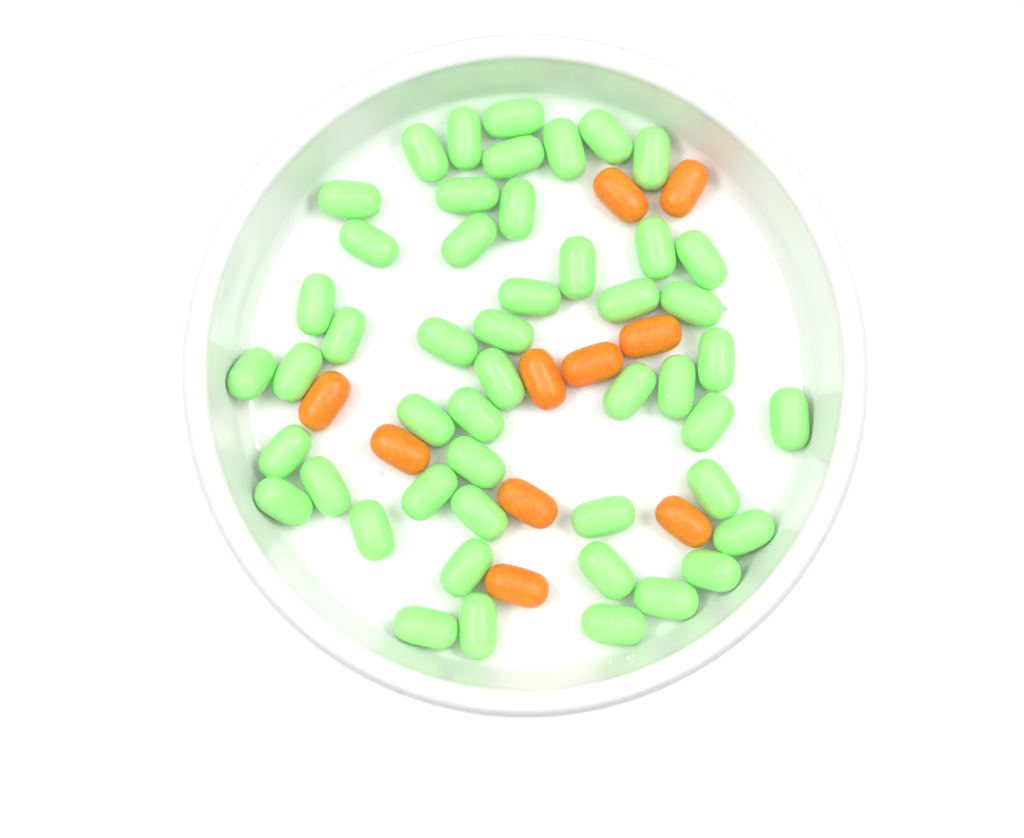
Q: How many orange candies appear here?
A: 10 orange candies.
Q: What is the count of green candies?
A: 49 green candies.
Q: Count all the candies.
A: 59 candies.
